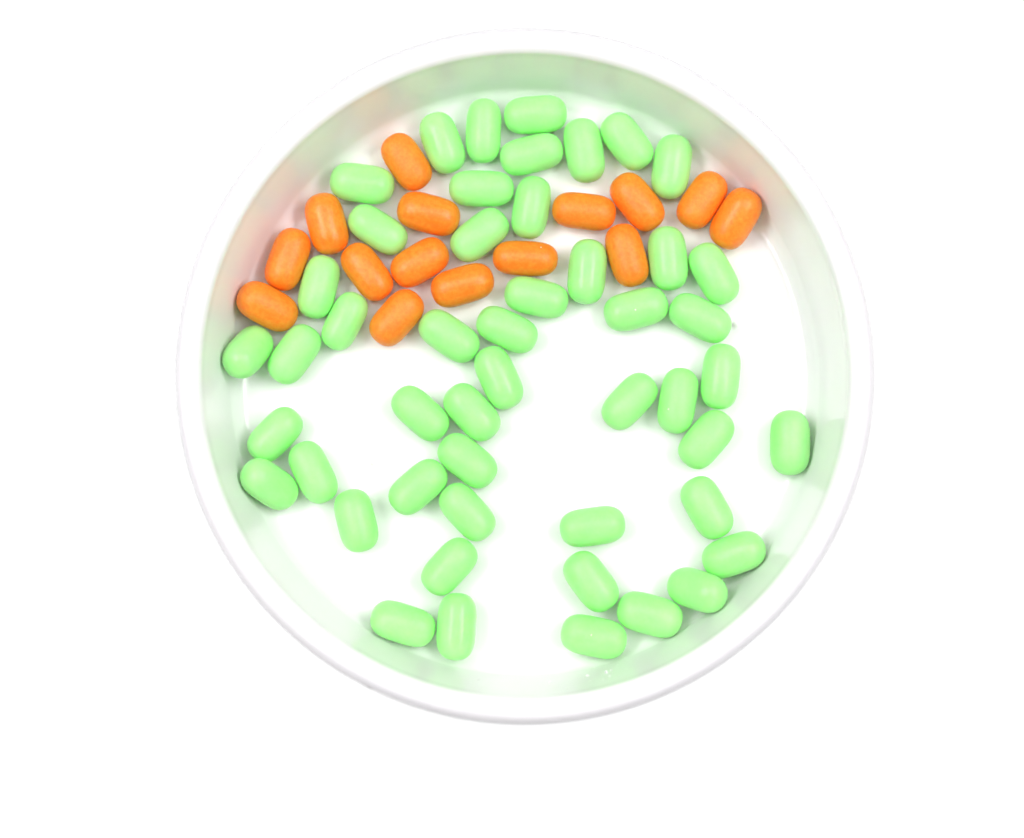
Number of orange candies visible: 15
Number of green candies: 49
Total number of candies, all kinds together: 64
